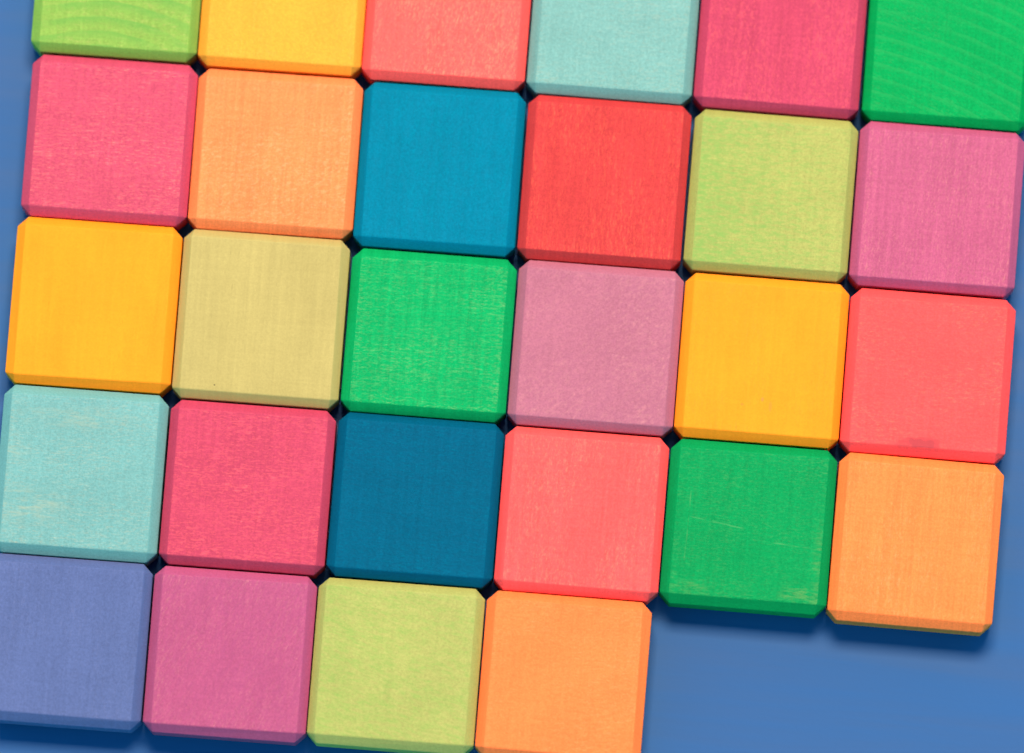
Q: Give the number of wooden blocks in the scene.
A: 28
